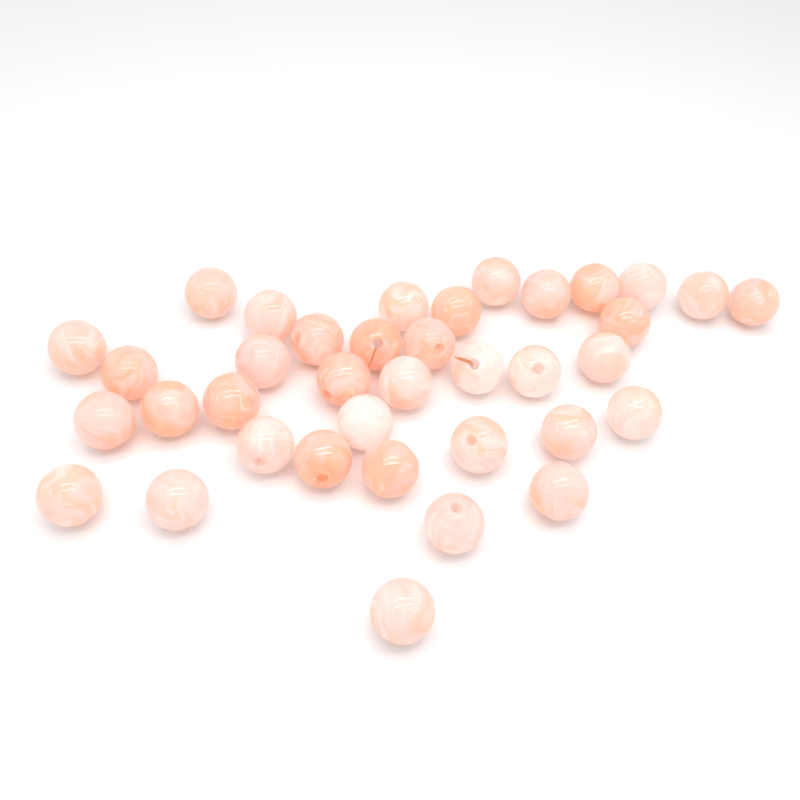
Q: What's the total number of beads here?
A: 37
